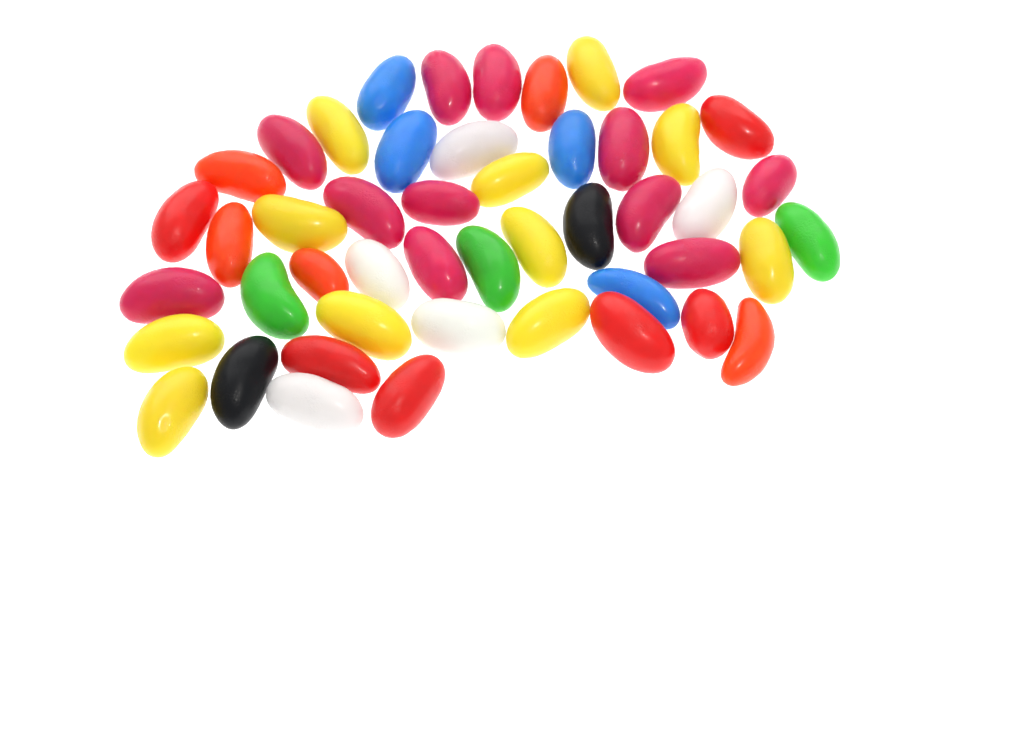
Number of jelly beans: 48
